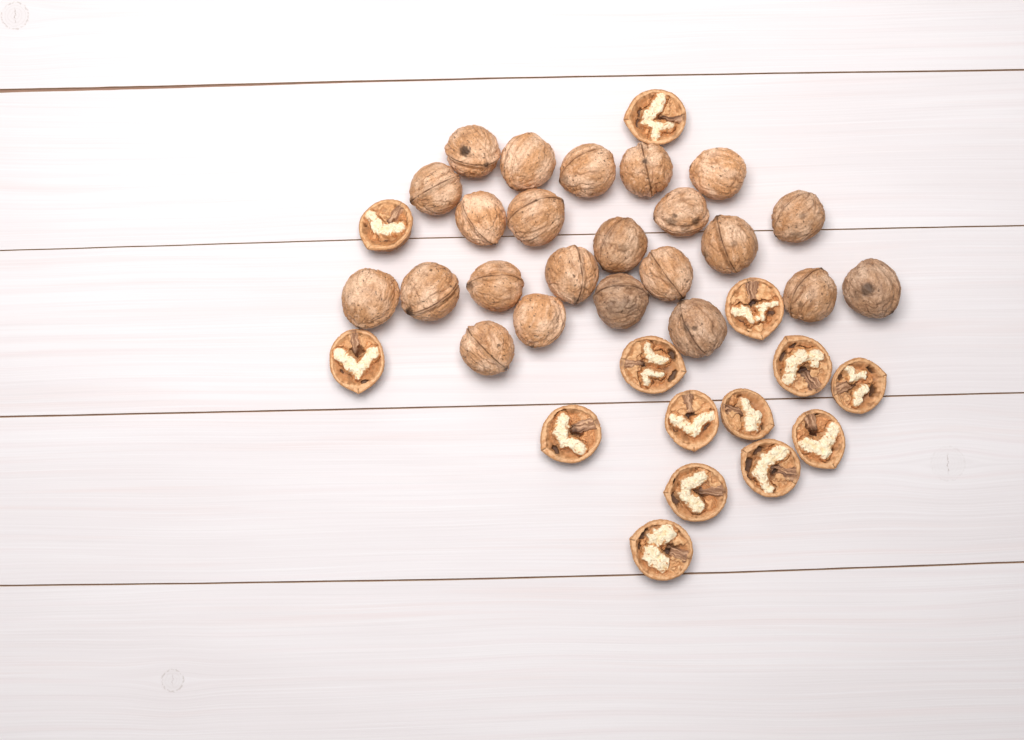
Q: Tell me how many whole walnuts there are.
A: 23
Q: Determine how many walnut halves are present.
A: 14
